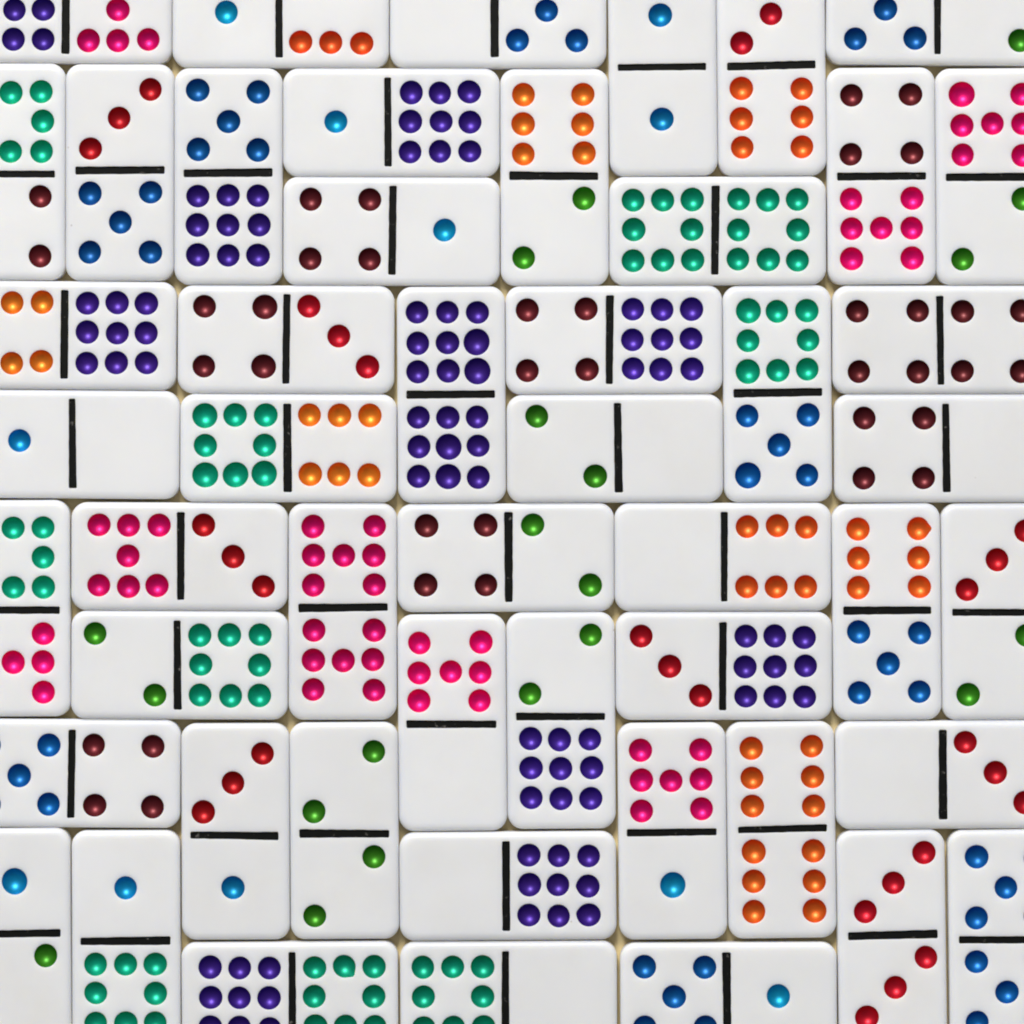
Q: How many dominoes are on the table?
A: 50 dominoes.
